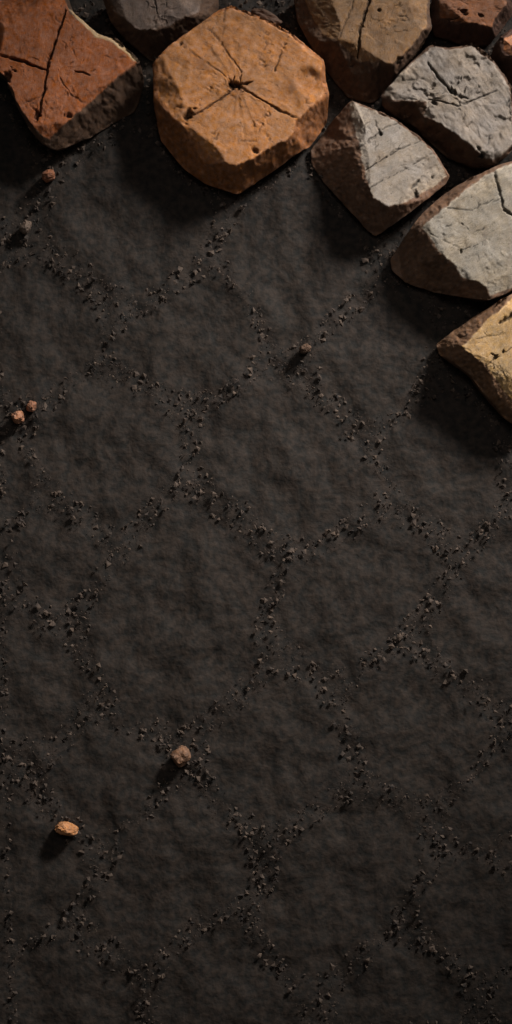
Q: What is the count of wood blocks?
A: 10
